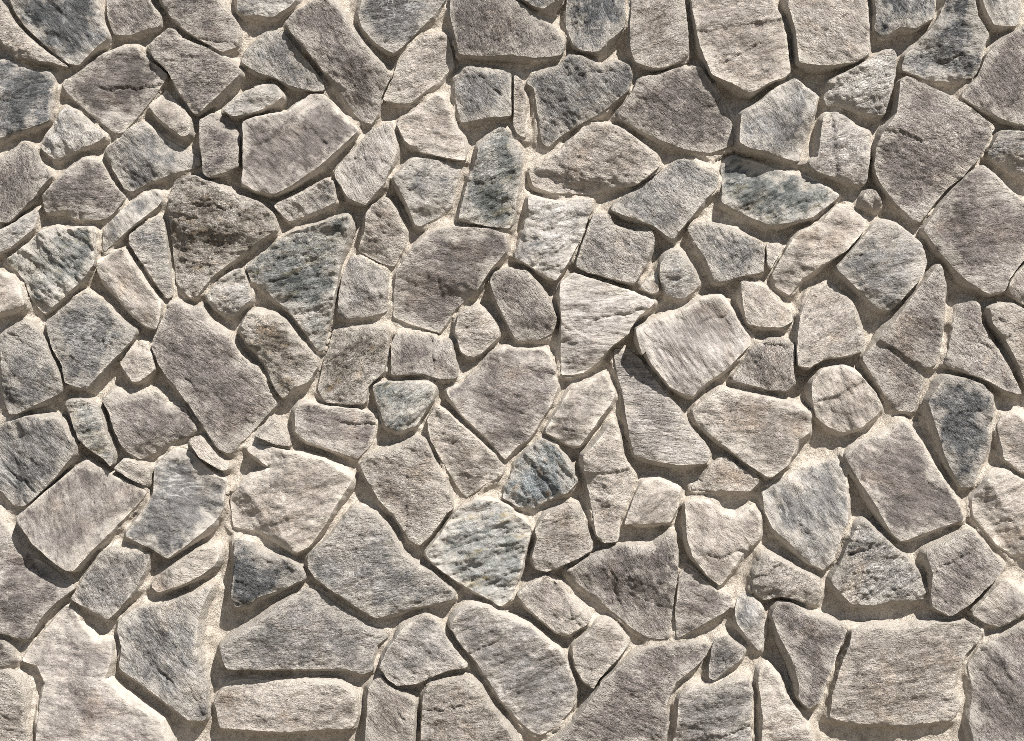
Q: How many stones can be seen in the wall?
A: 148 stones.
